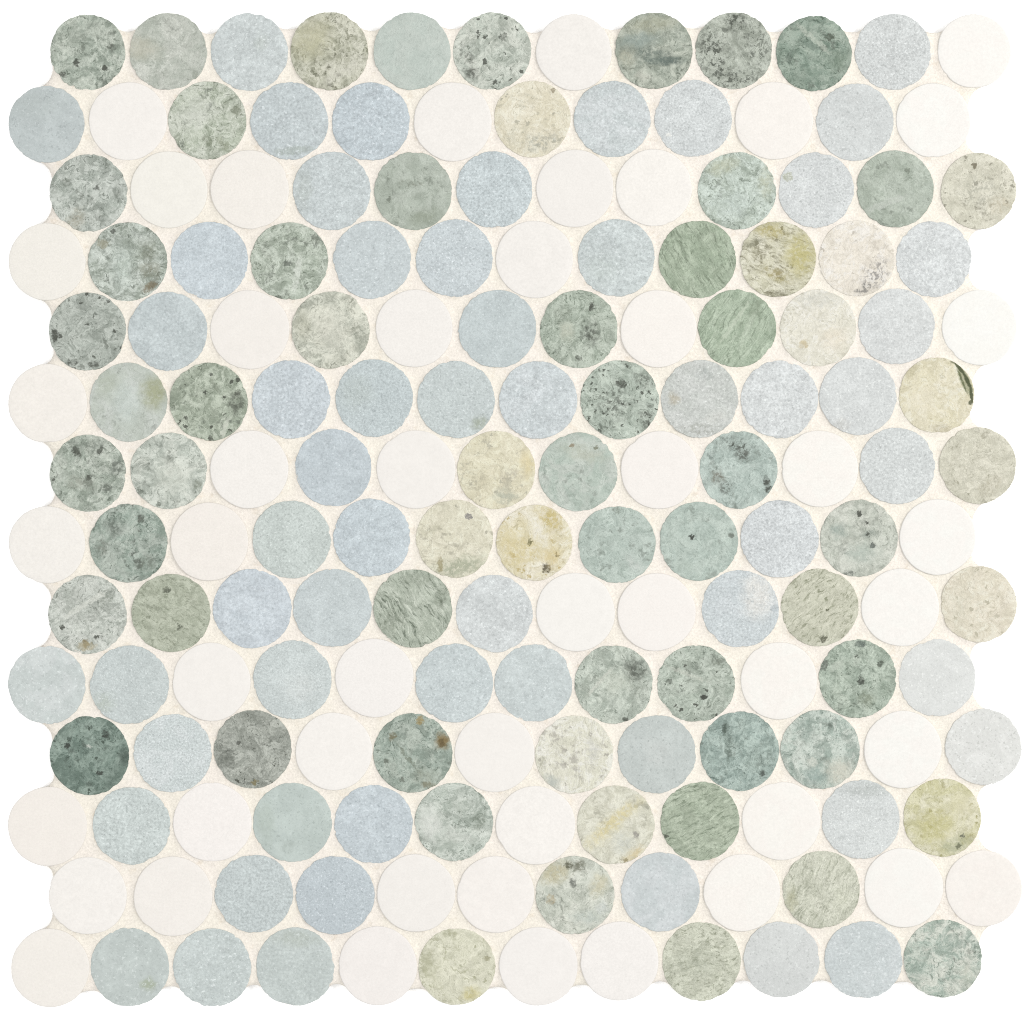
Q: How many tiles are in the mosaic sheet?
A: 168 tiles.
